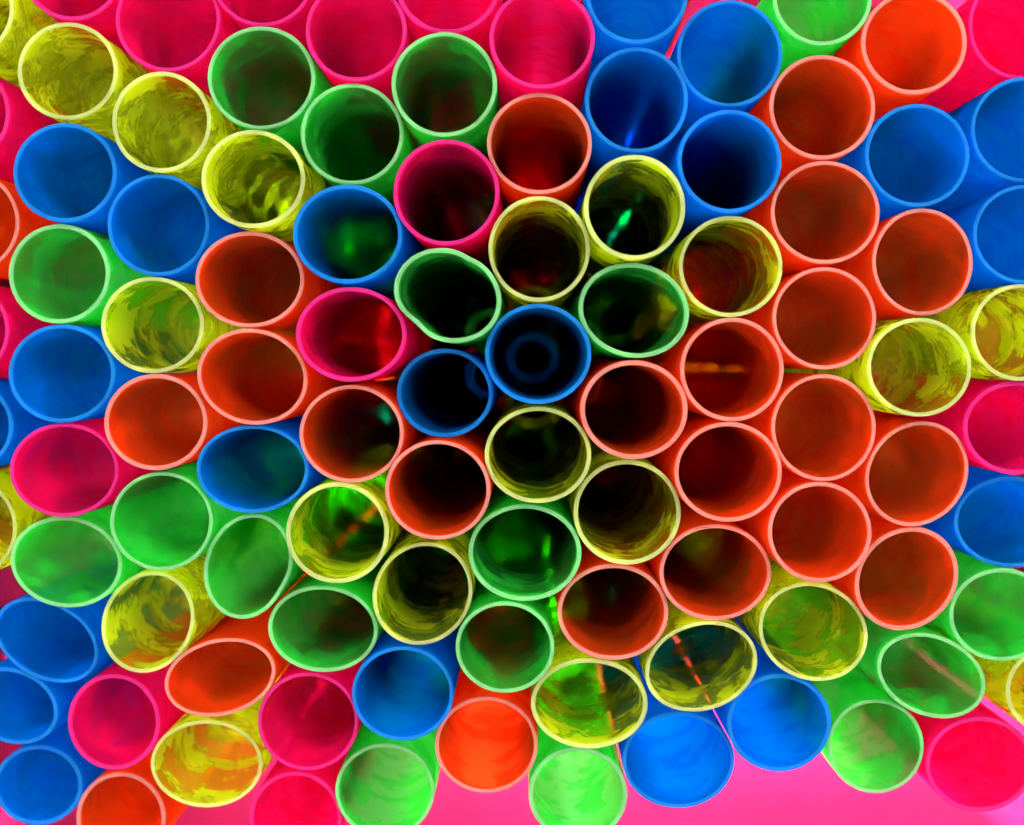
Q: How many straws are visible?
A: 102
